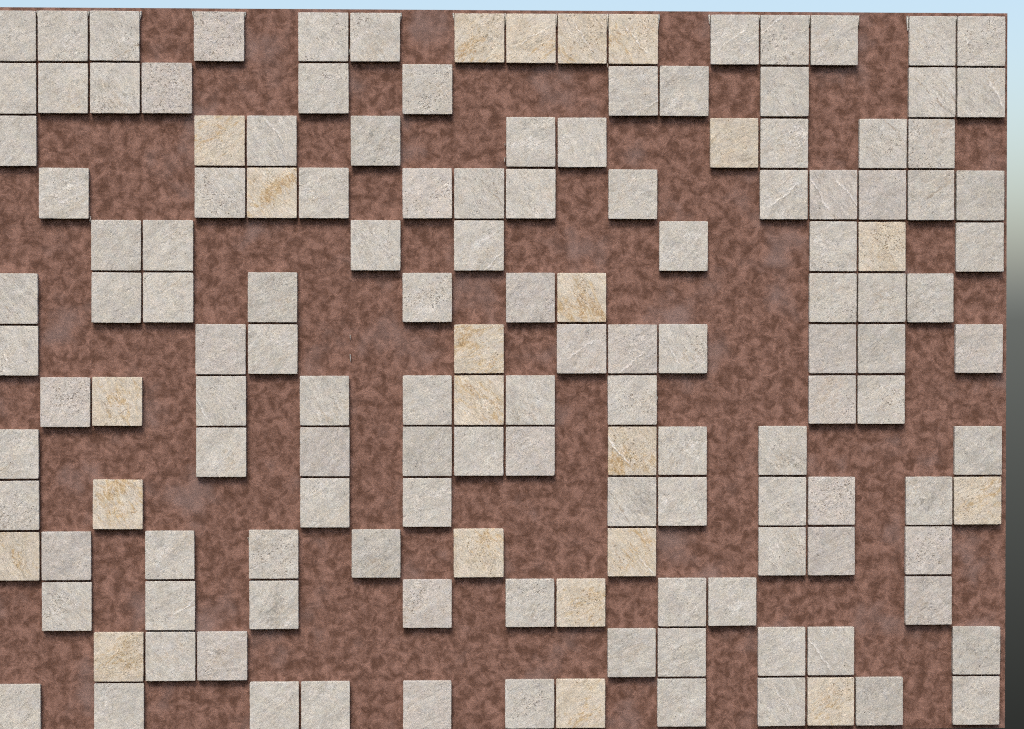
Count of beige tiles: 22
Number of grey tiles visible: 124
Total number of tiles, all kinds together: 146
